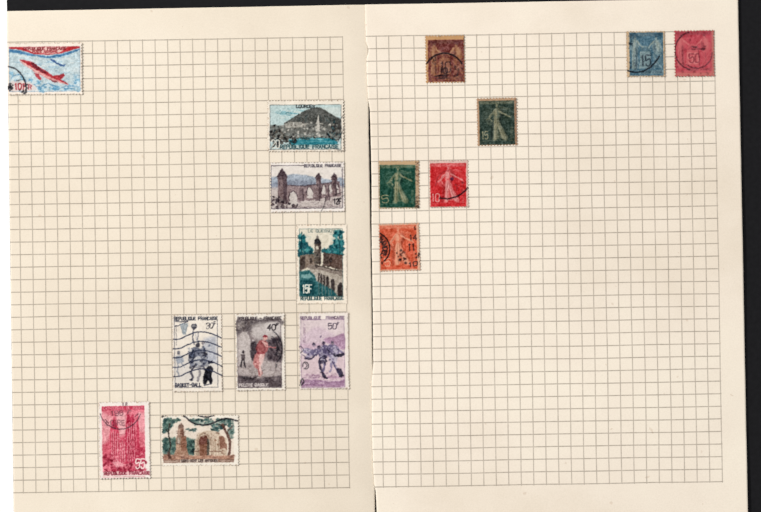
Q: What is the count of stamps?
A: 16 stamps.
